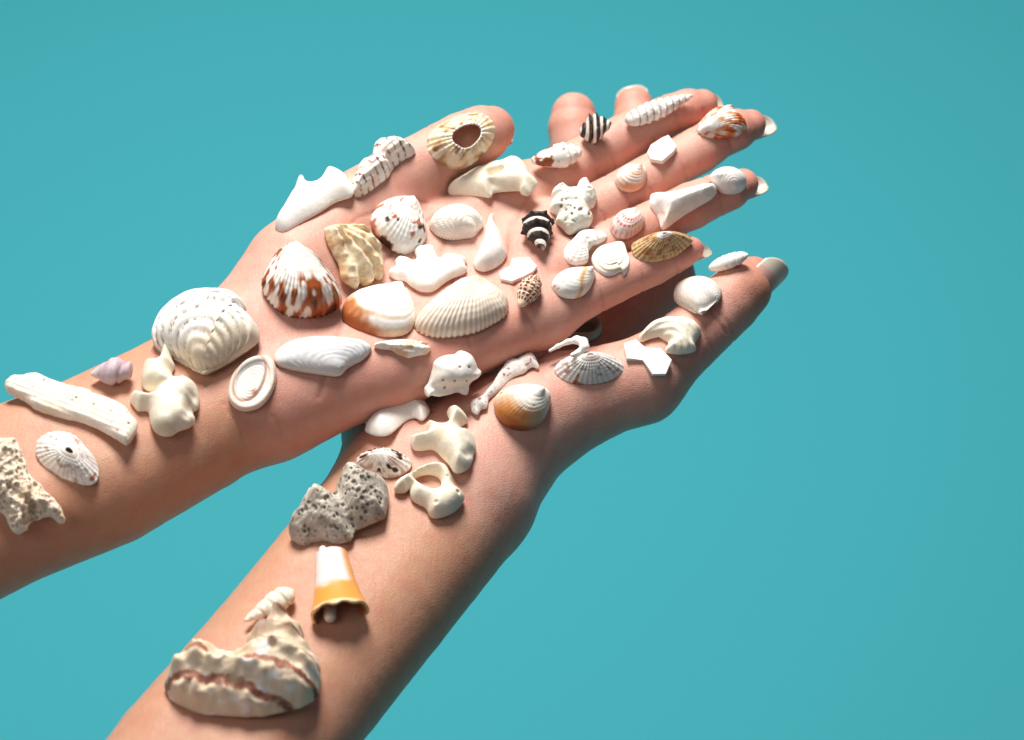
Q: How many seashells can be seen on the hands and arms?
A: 41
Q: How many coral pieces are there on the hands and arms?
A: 12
